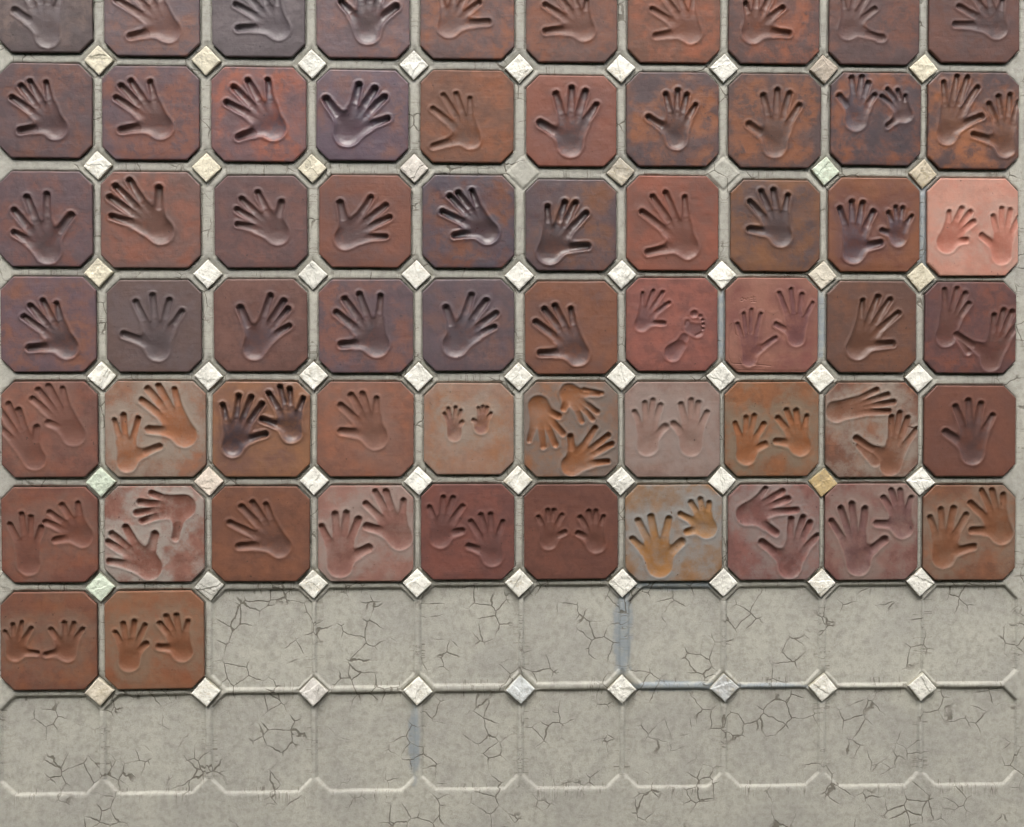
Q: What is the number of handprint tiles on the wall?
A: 62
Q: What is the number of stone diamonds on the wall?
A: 61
